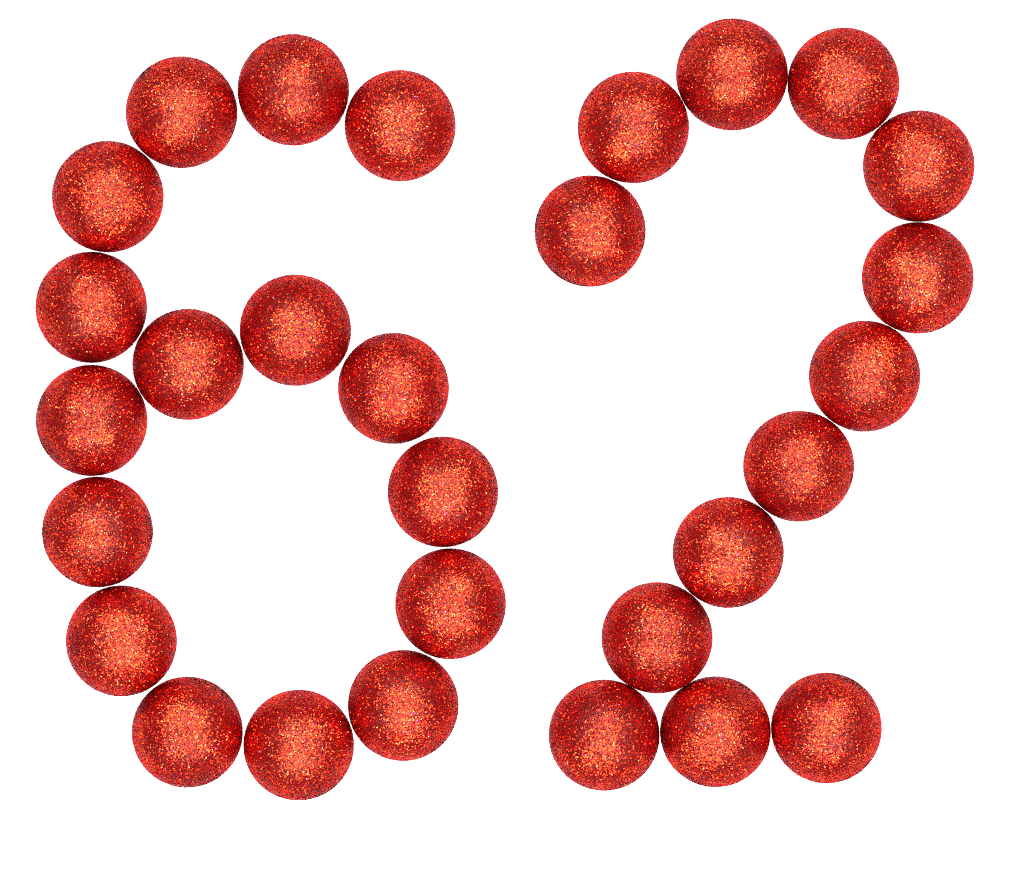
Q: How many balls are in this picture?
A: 29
